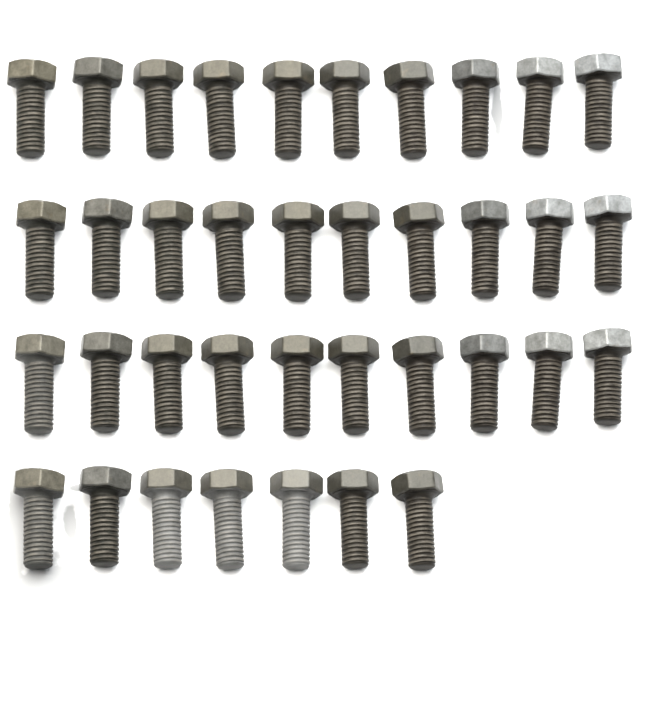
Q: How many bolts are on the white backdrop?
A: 37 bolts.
